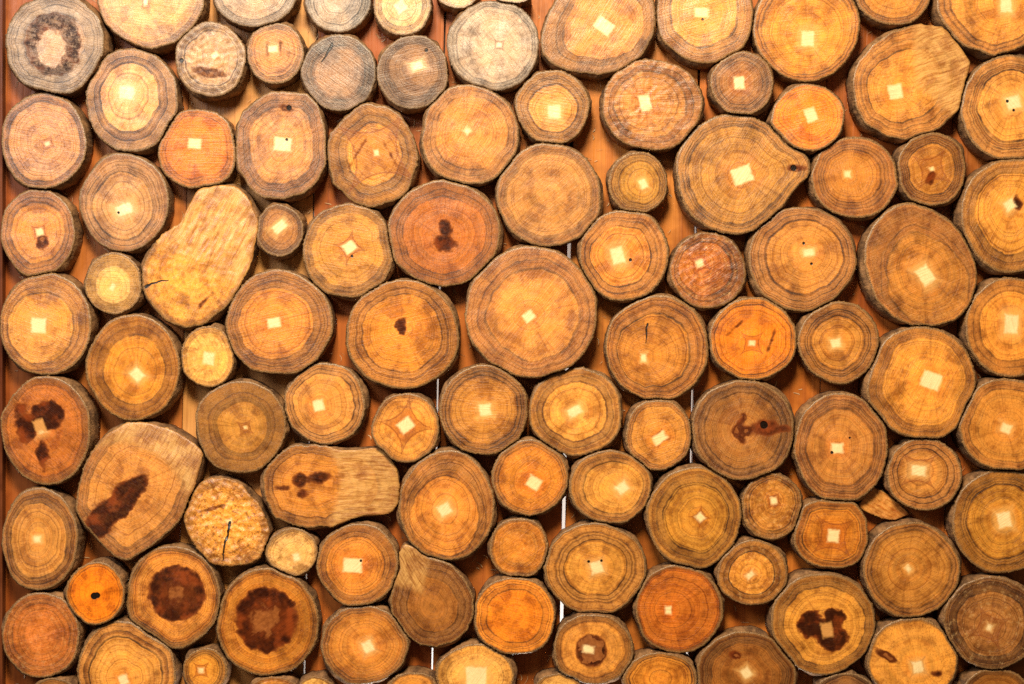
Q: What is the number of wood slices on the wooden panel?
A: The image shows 110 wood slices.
